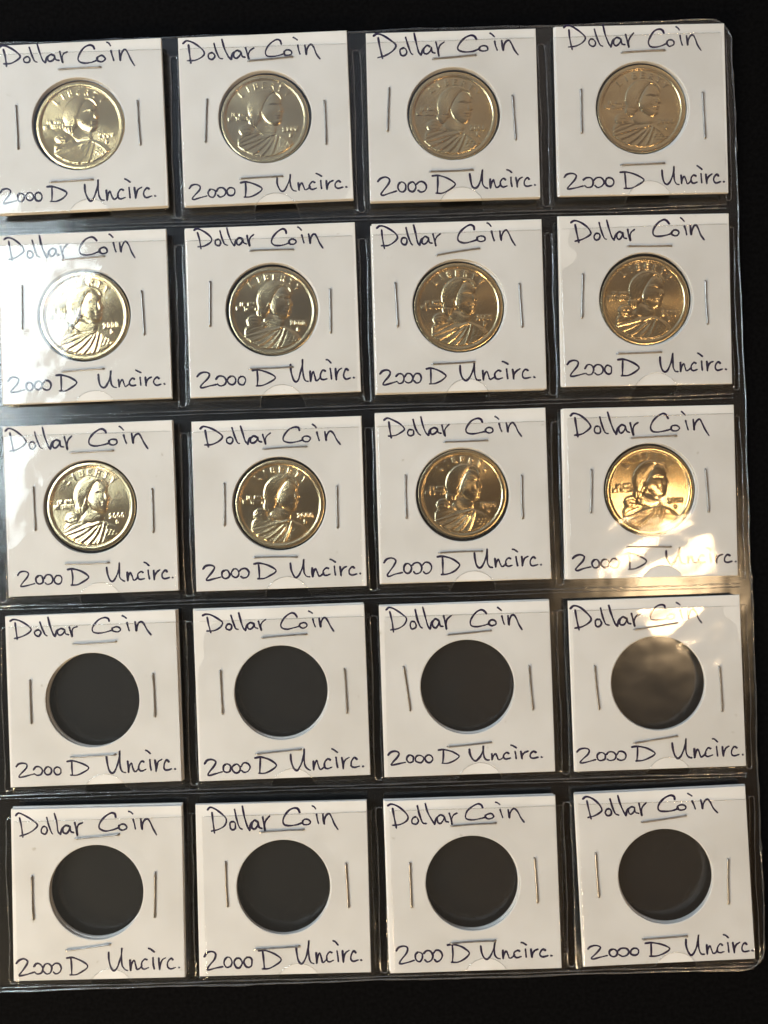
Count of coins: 12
